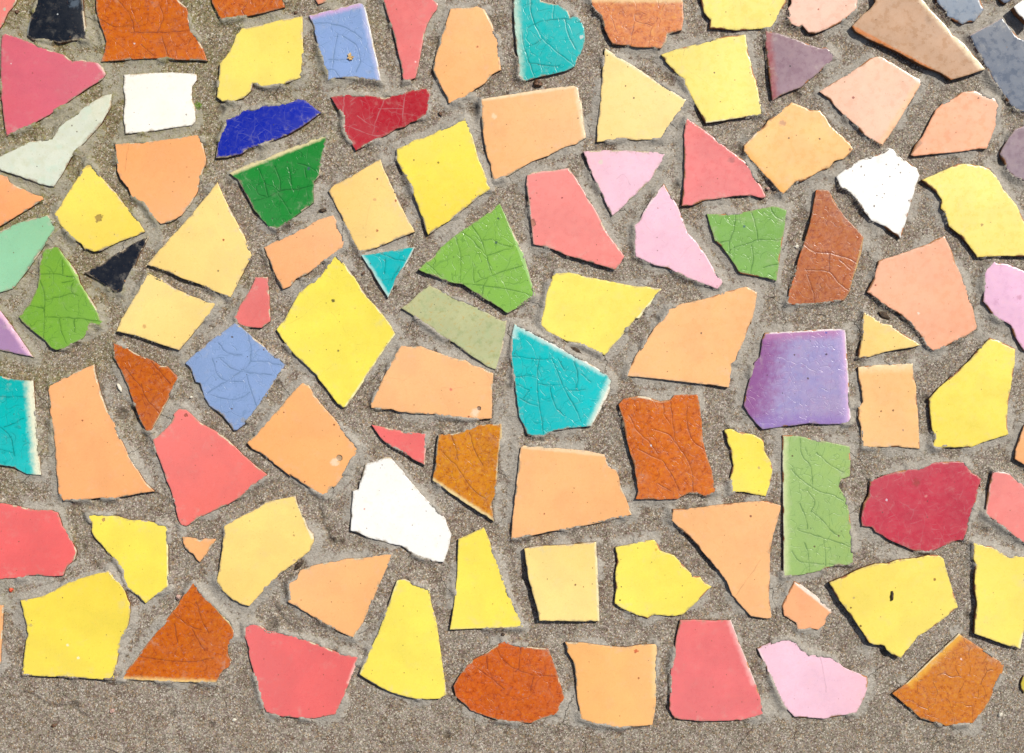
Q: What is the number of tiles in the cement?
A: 106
